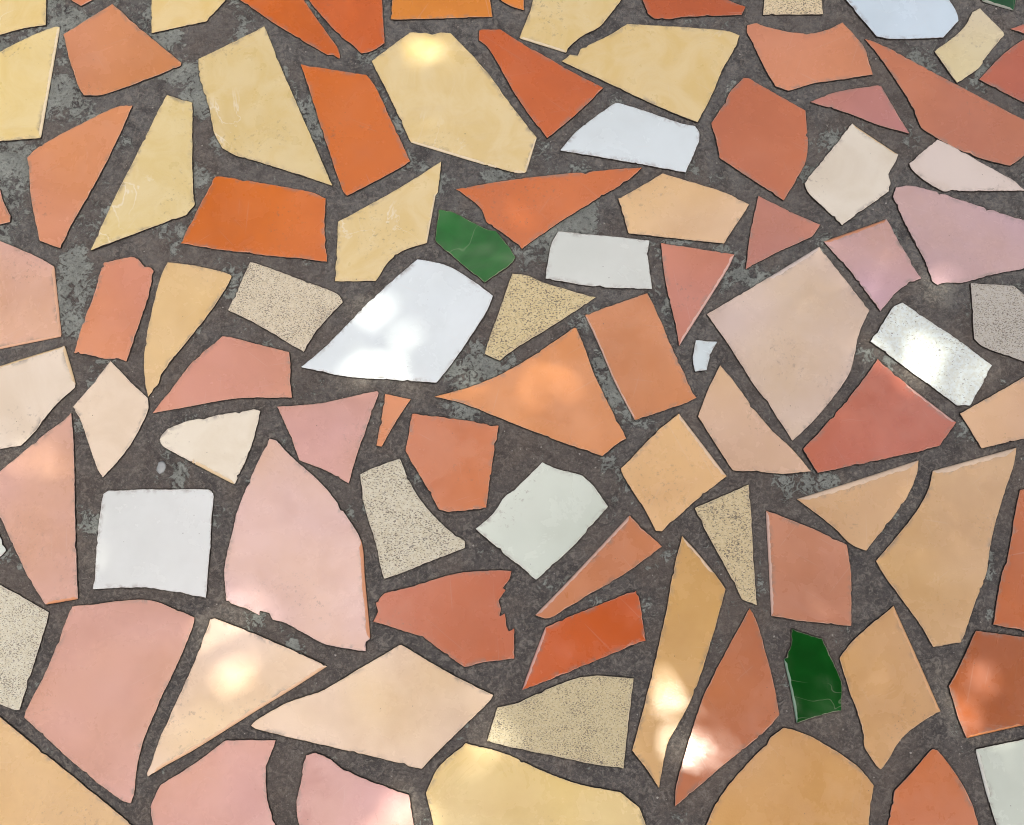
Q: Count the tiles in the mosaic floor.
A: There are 96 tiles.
